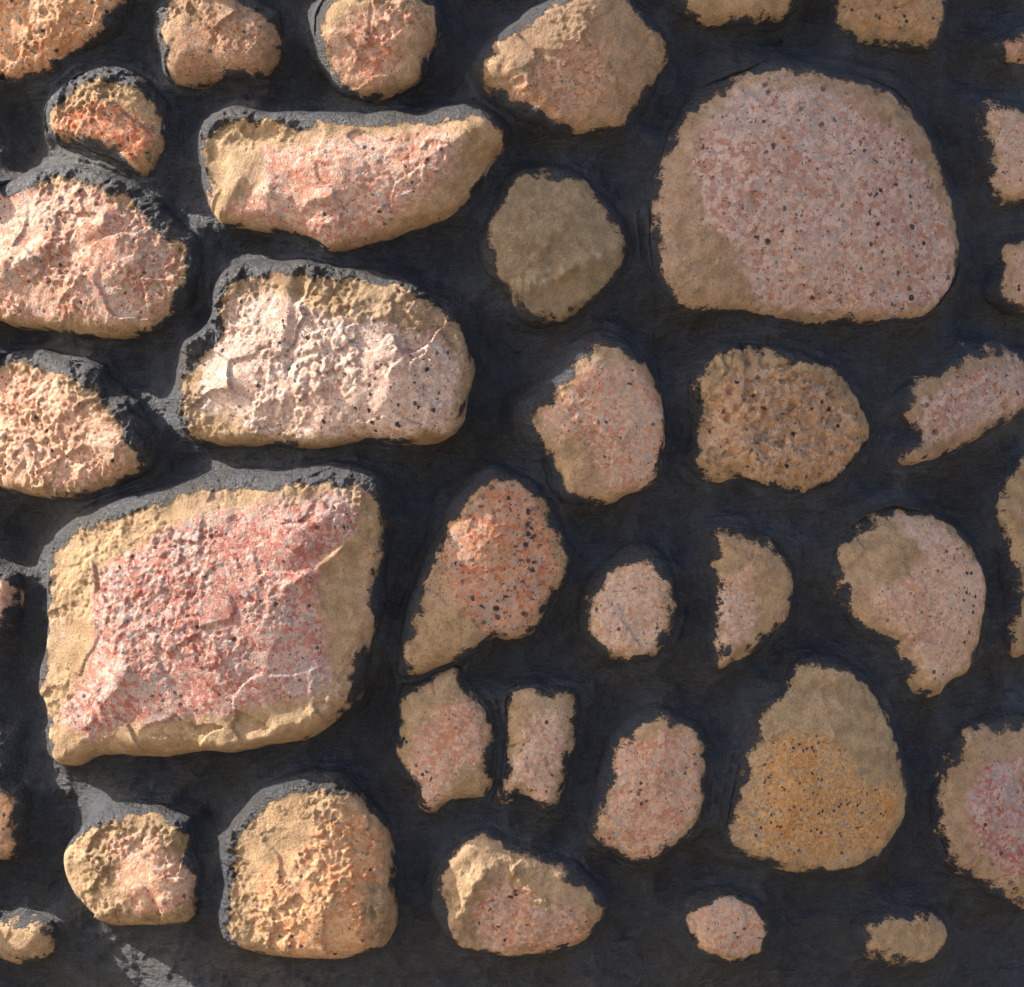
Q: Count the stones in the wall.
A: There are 38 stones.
